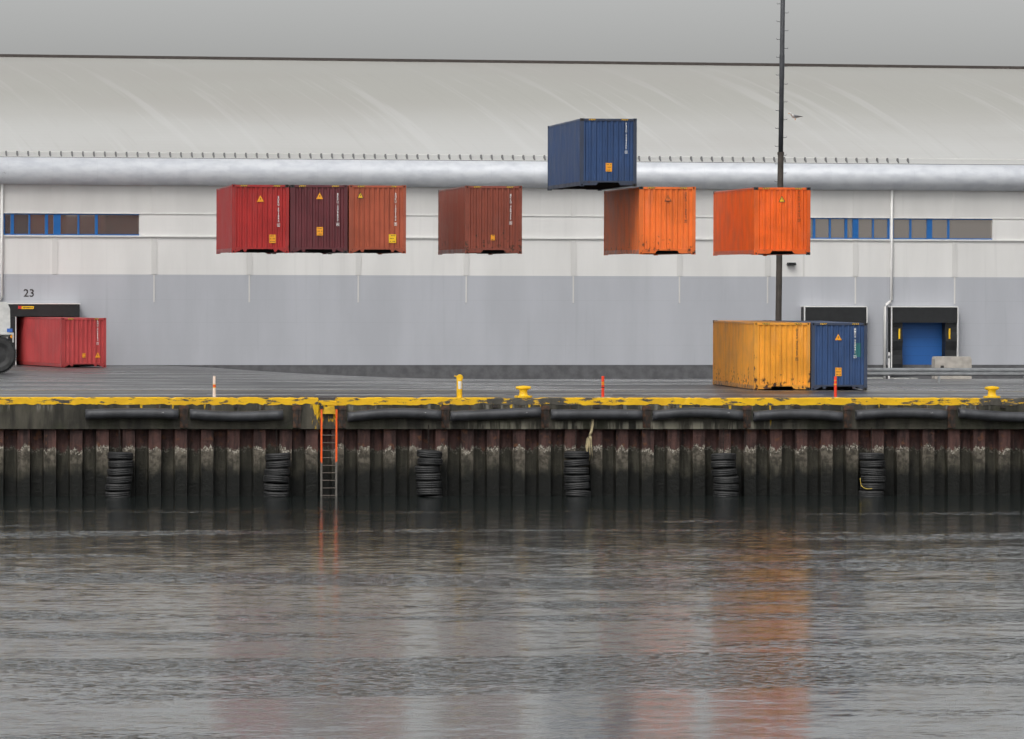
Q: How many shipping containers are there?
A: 10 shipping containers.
